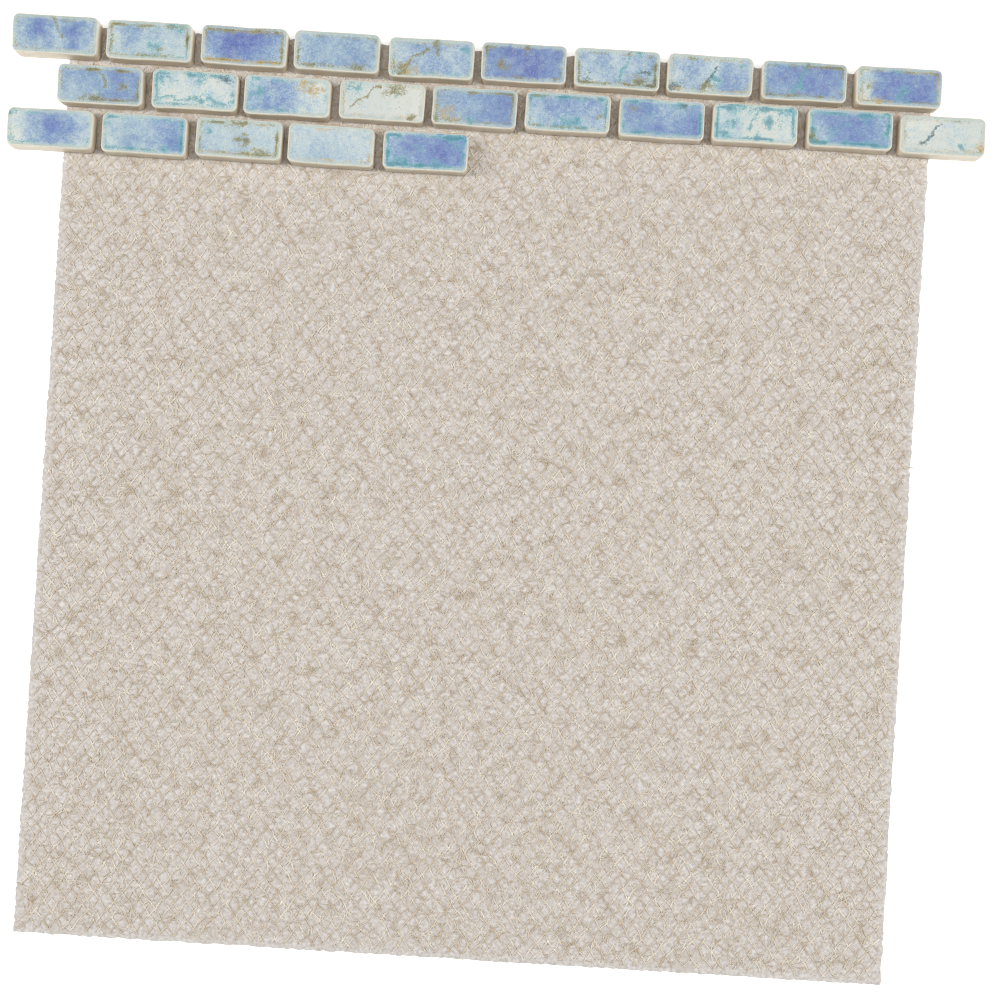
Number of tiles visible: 25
